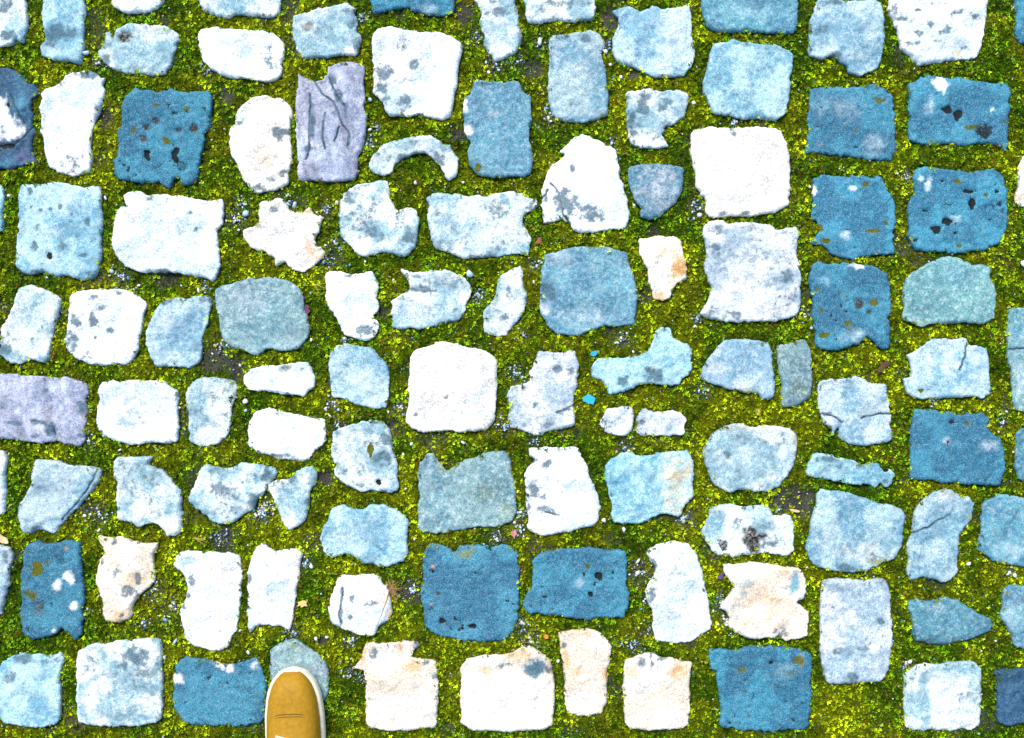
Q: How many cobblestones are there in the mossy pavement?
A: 110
